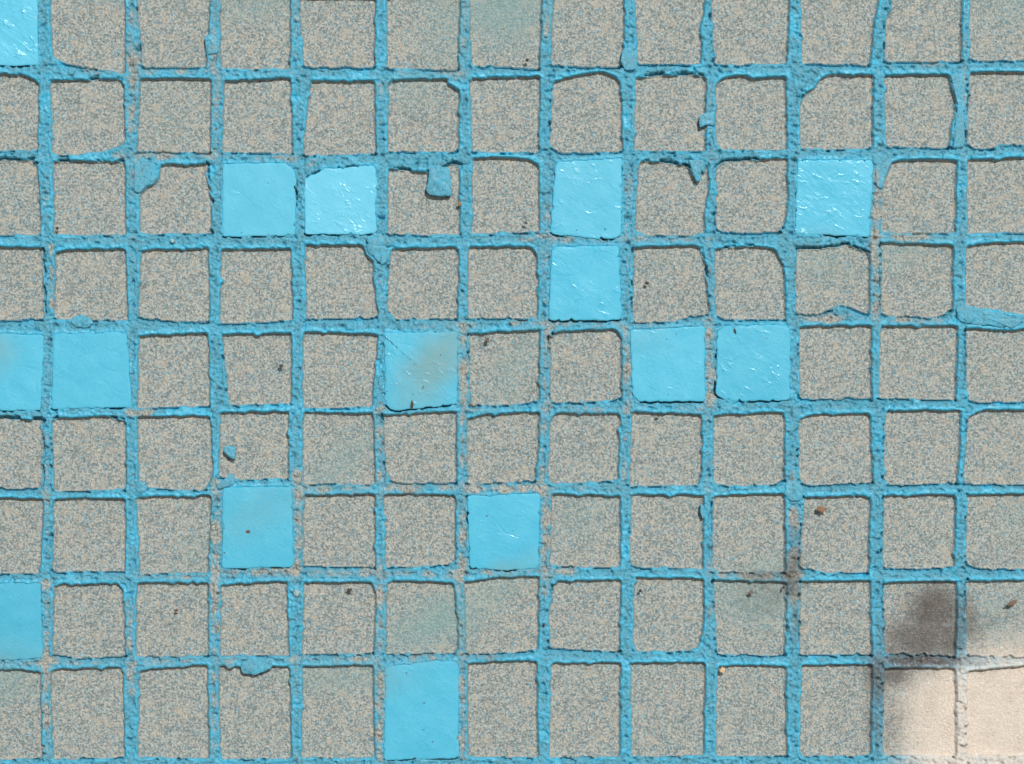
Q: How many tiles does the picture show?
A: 15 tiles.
